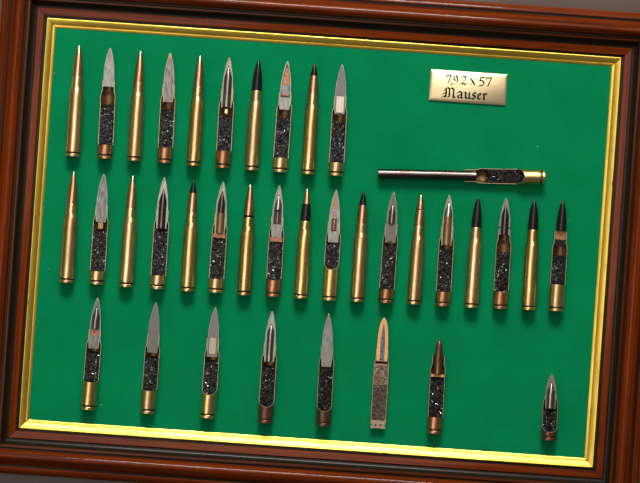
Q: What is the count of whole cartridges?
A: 14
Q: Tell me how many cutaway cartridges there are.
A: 23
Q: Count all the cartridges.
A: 37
